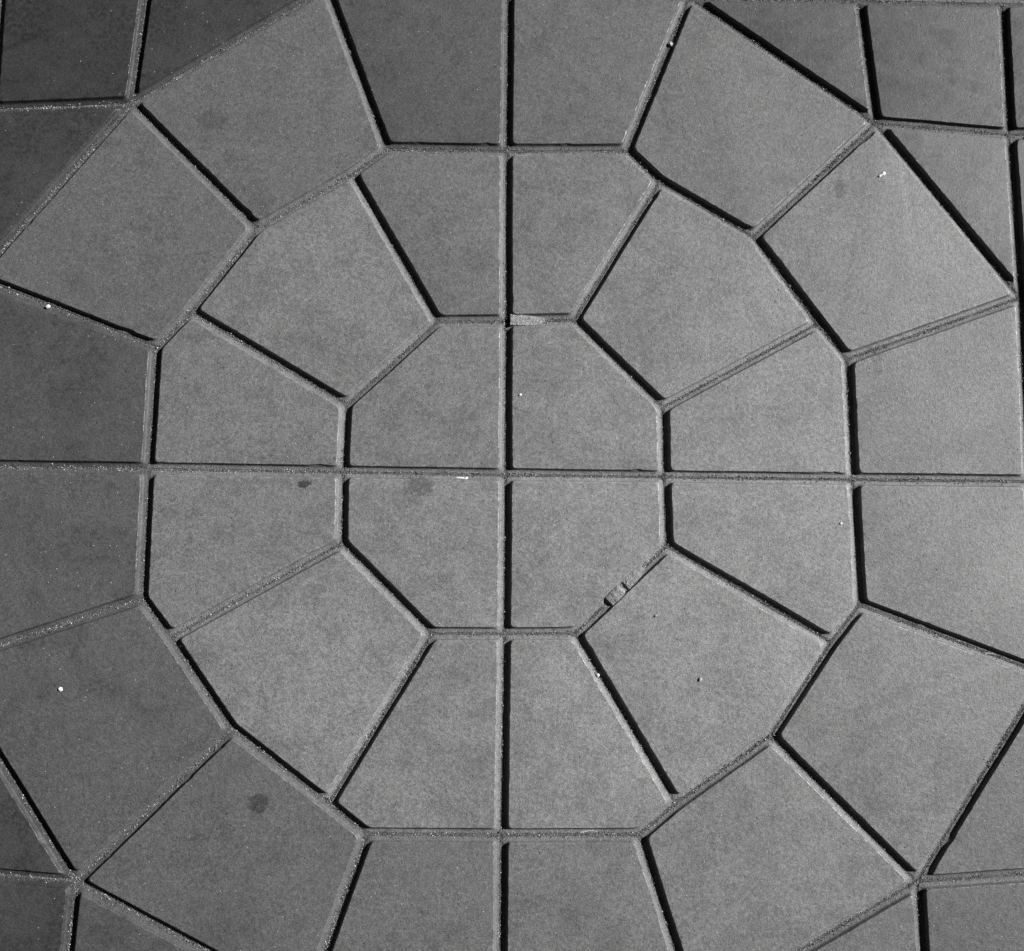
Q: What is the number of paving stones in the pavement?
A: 45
